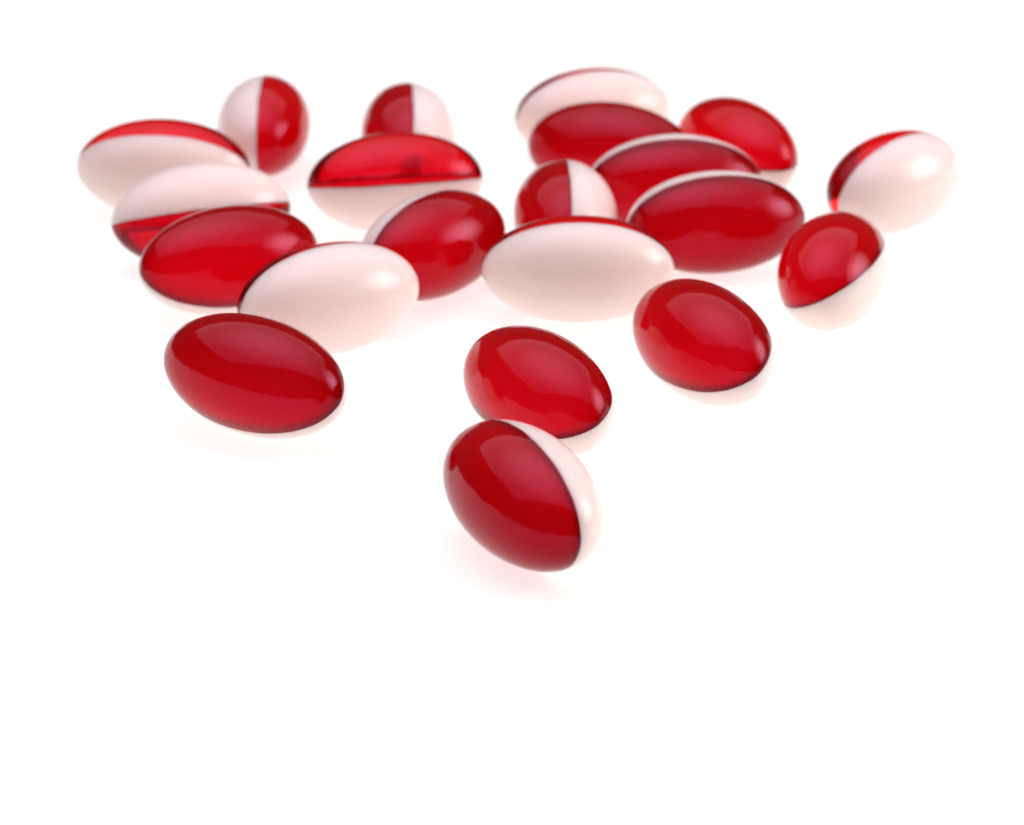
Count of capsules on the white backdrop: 21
